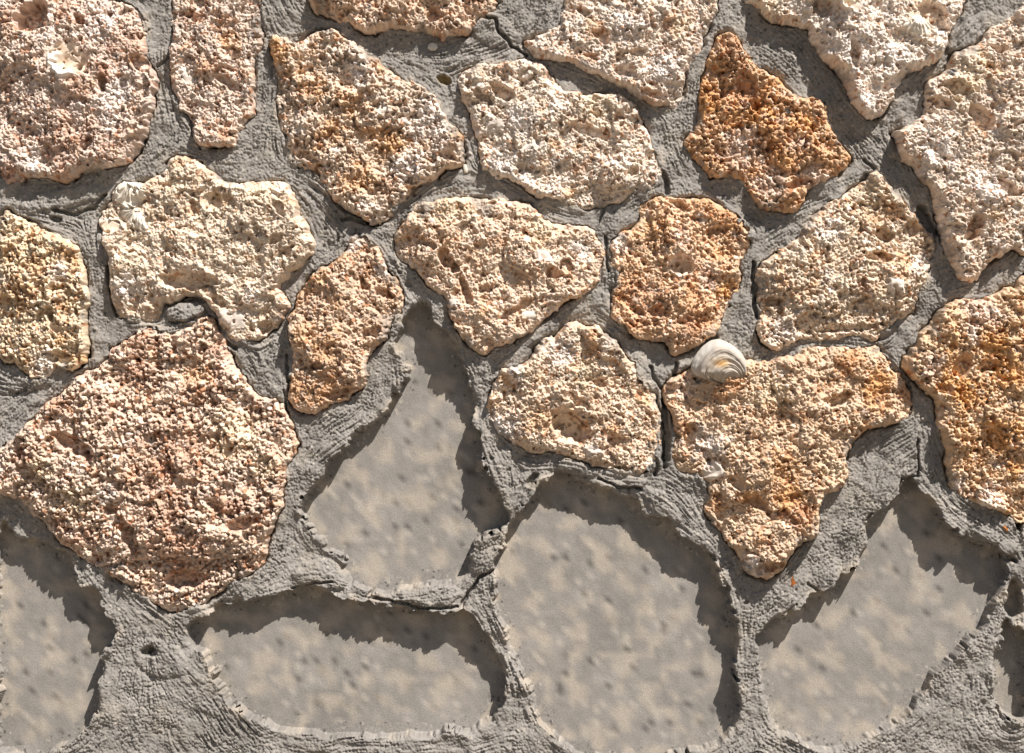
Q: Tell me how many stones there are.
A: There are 19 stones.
